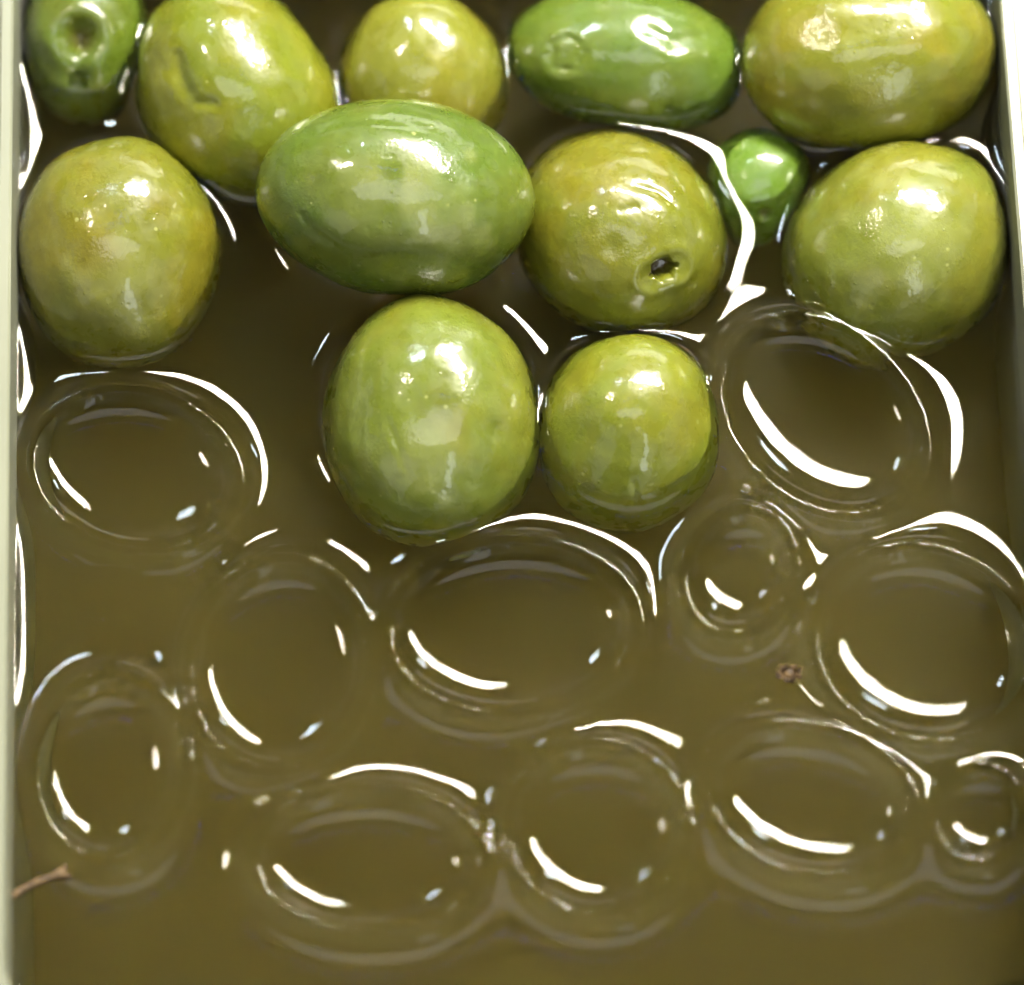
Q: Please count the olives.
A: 12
